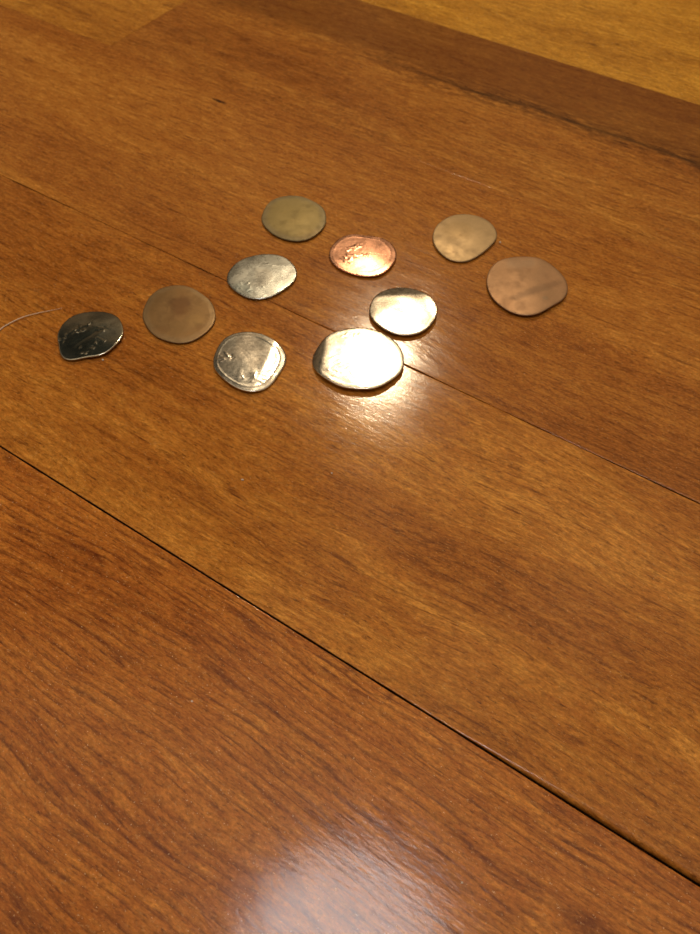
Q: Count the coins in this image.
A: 10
